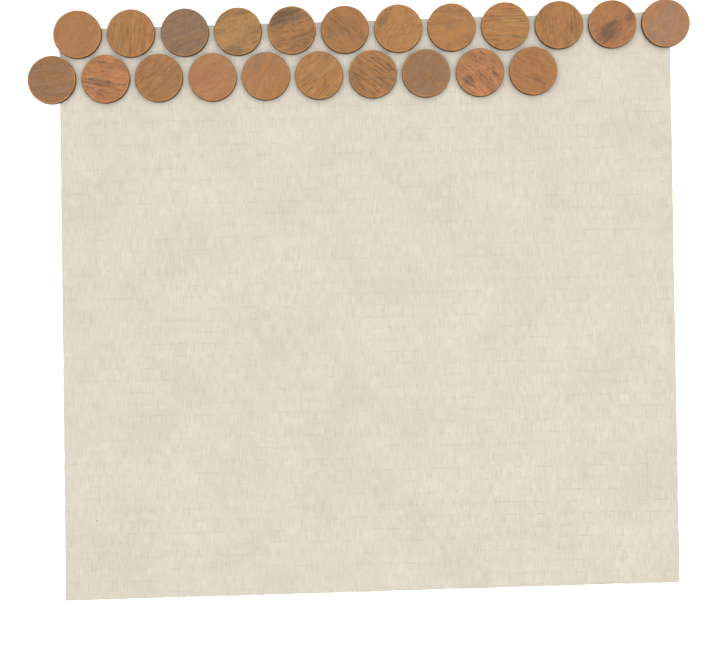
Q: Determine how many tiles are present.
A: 22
